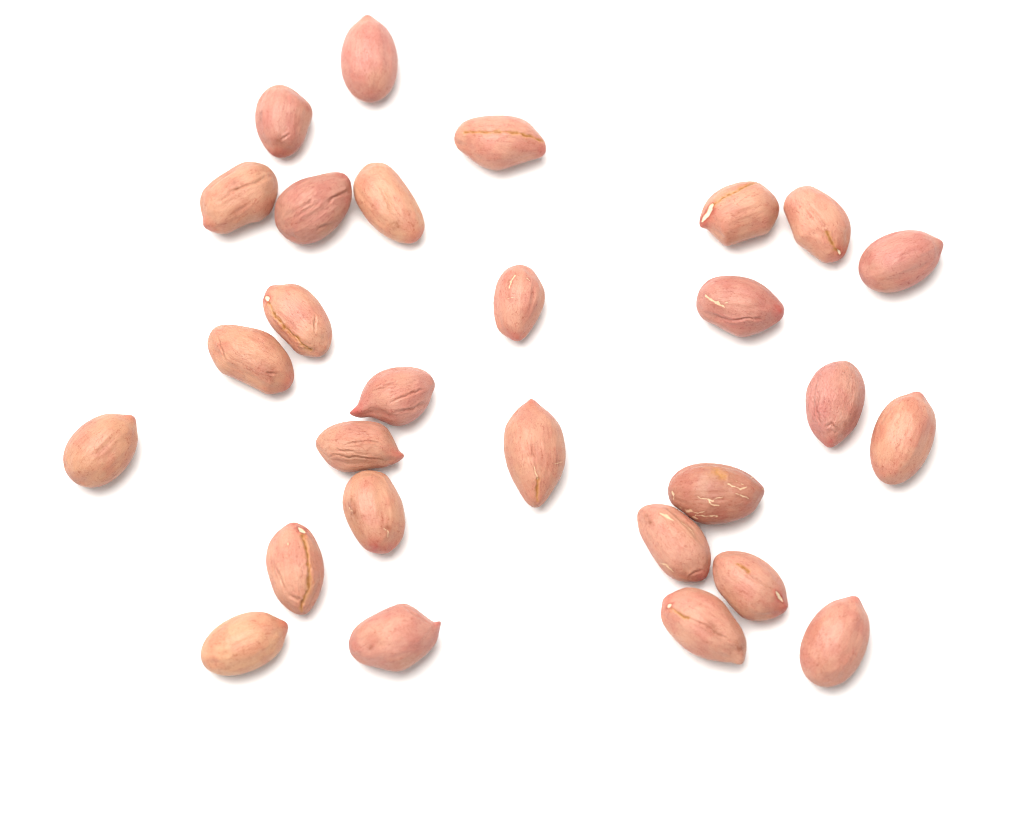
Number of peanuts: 28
